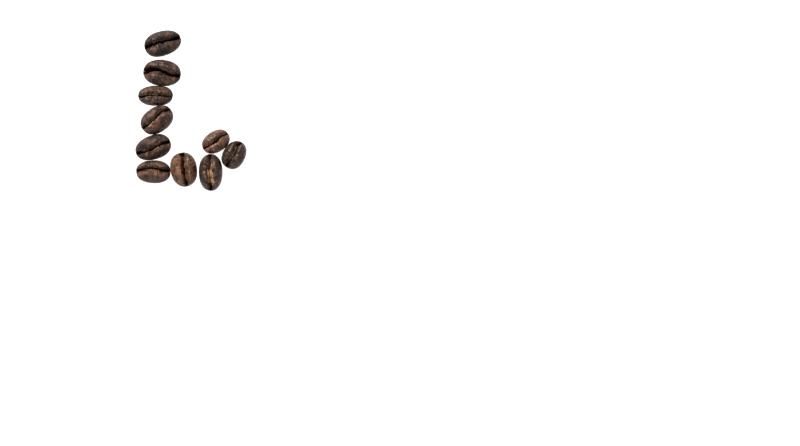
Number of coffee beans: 10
